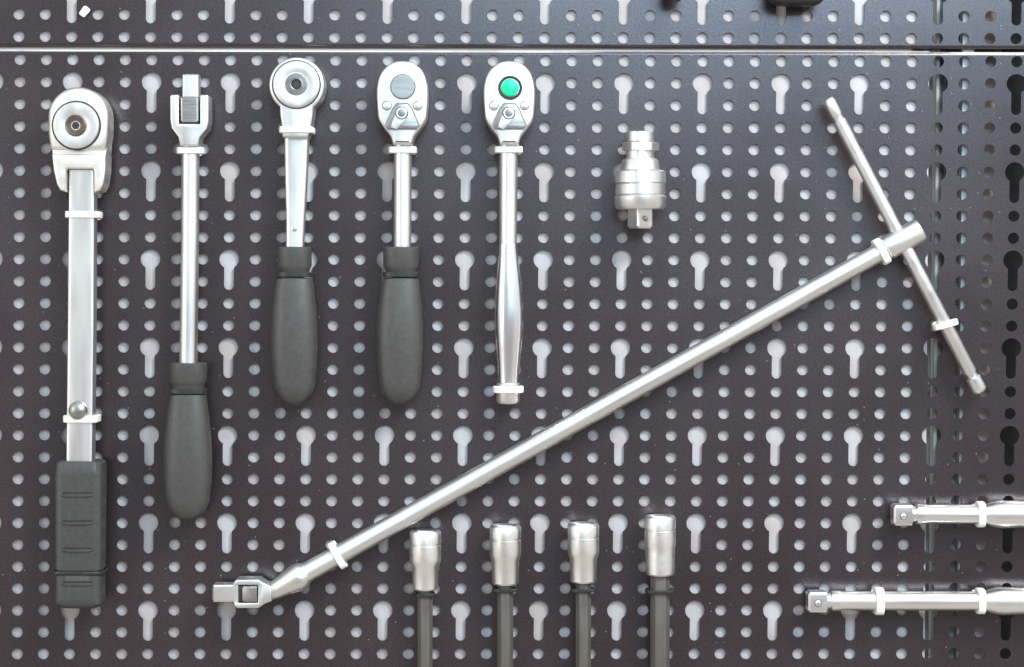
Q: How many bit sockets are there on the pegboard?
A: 4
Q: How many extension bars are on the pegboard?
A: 2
